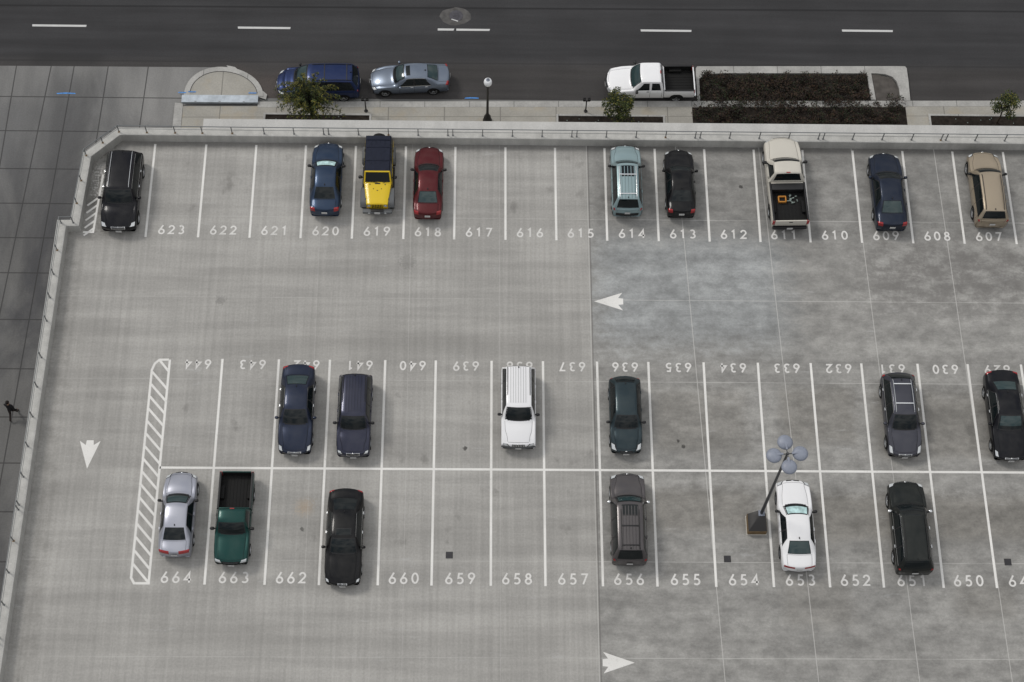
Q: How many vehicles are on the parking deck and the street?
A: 24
